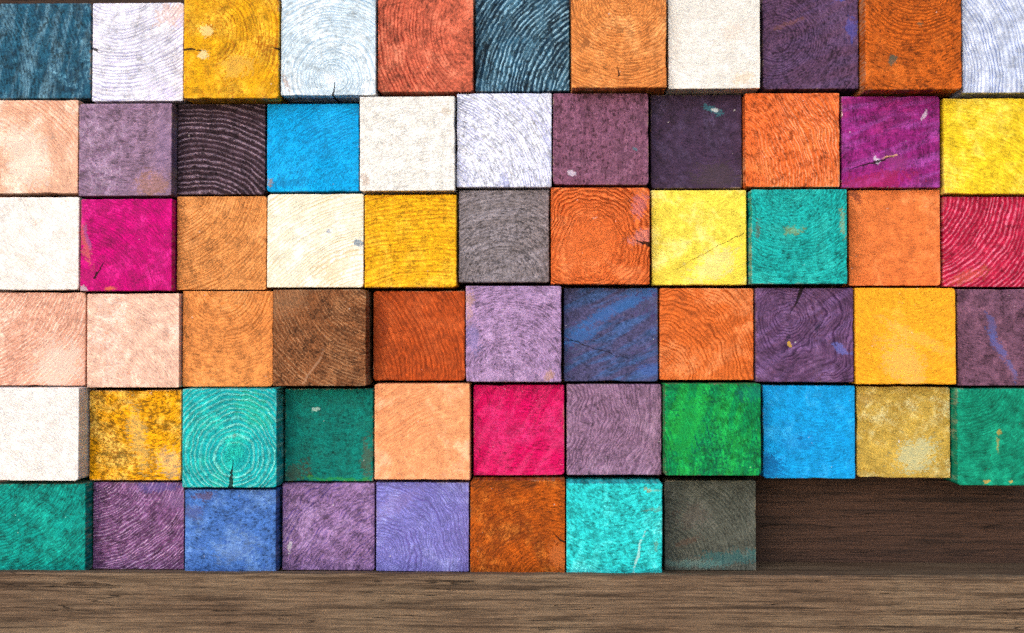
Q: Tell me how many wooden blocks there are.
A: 63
